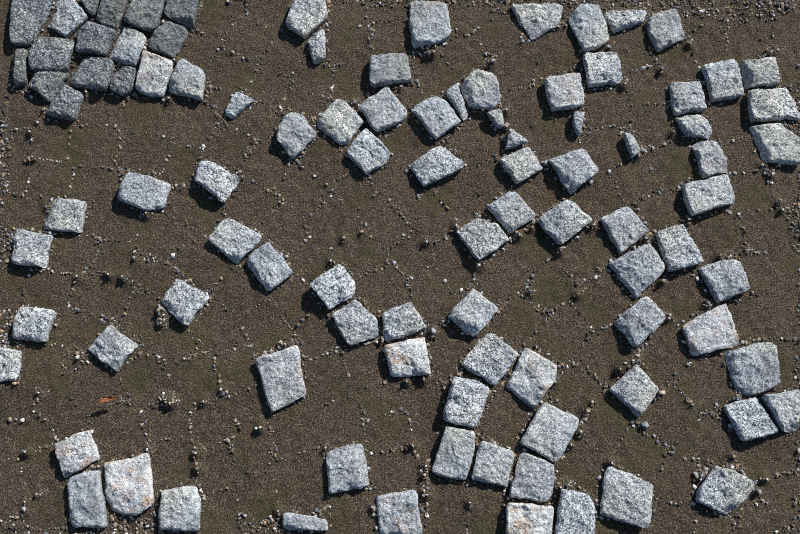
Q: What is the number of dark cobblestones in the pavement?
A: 13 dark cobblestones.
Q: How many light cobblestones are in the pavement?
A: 84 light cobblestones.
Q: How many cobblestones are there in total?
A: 97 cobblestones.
